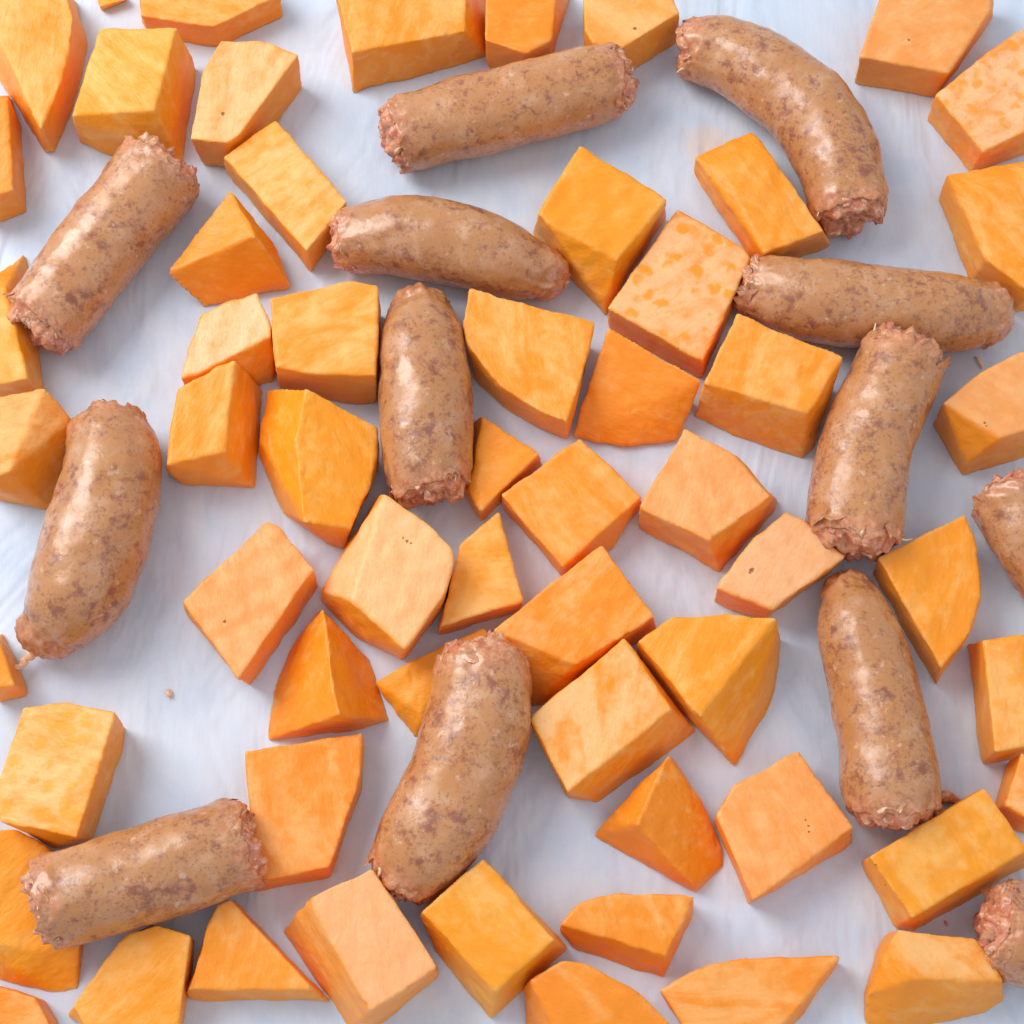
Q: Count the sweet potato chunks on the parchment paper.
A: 58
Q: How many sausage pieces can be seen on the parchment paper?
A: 13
